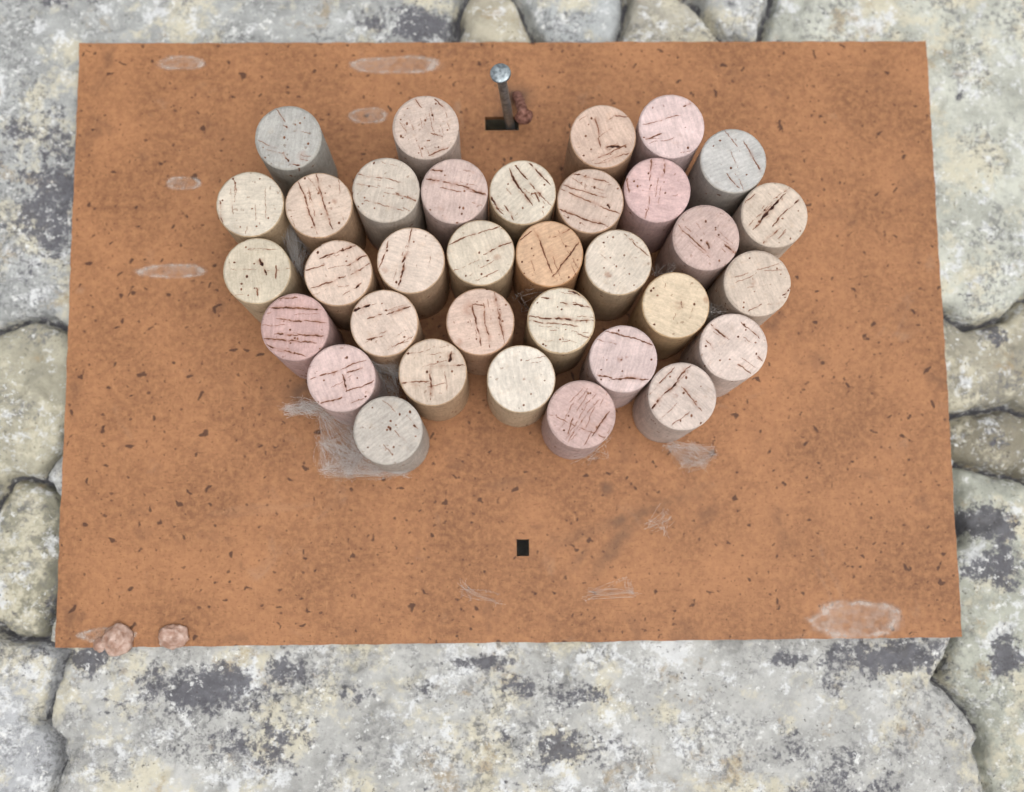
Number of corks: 34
